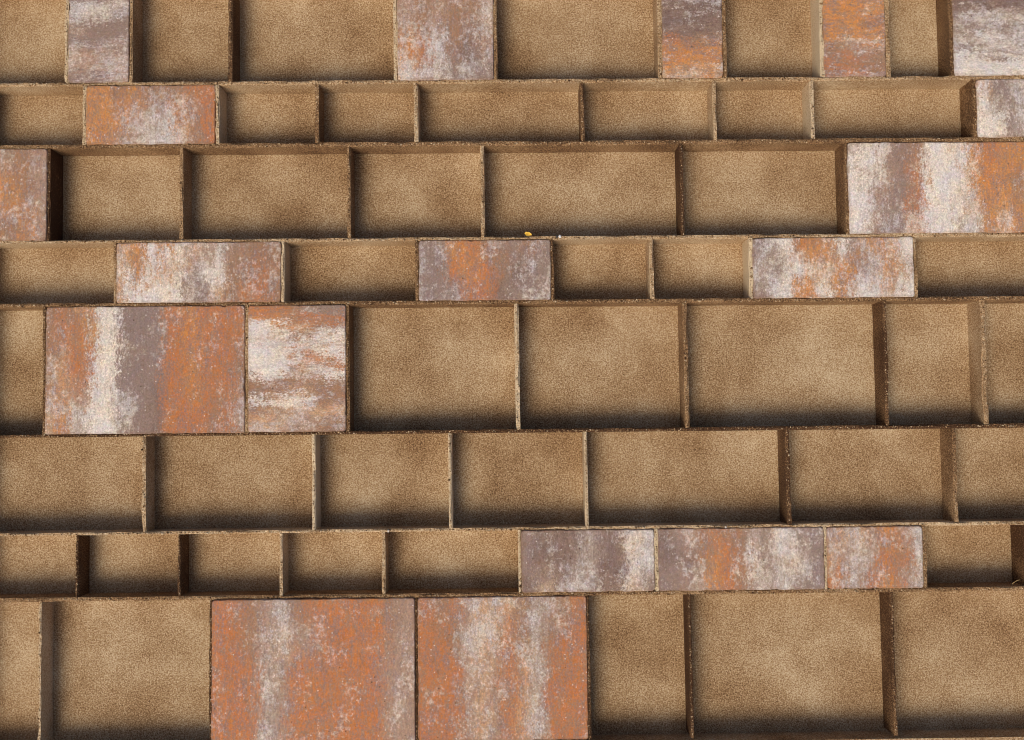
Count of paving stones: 19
